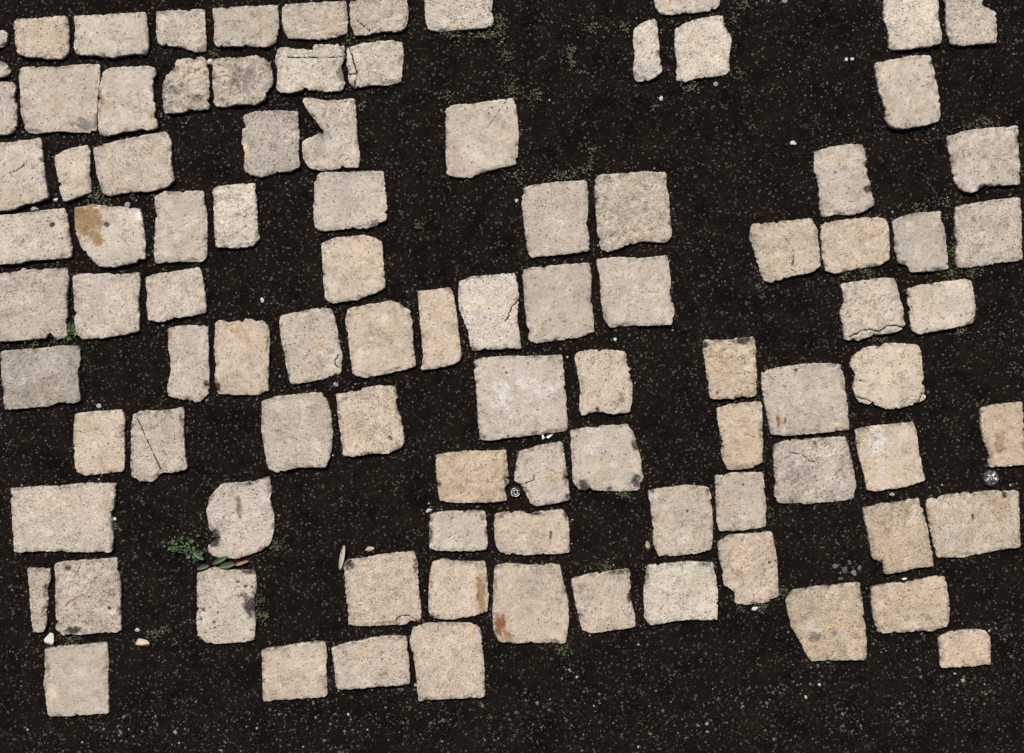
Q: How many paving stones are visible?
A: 96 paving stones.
